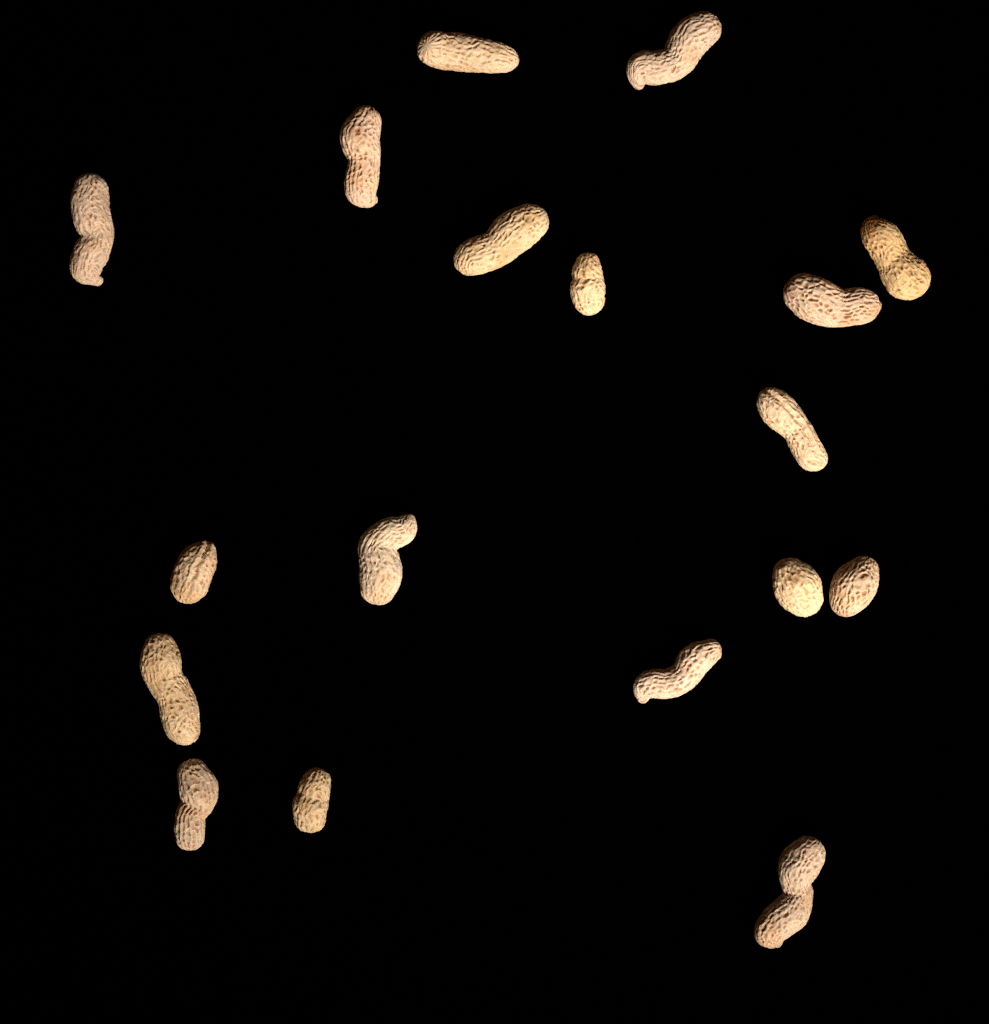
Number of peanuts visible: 18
